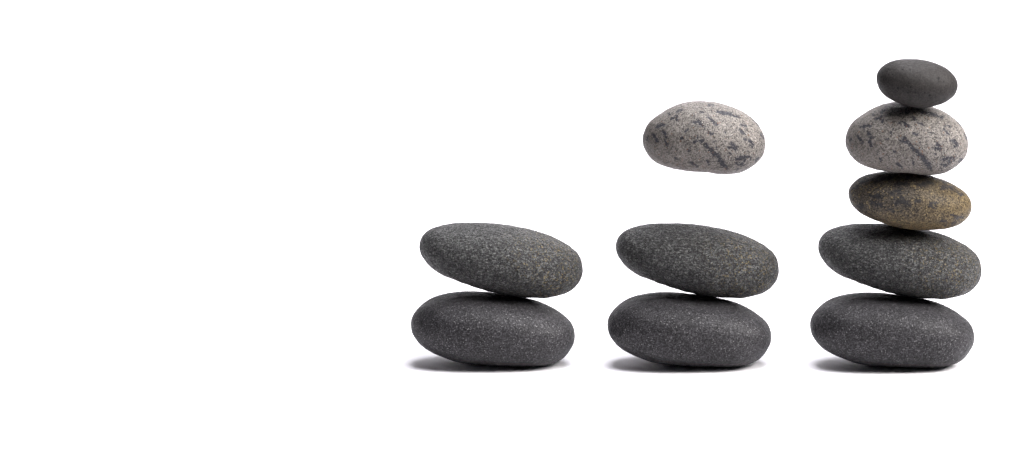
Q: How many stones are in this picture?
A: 10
